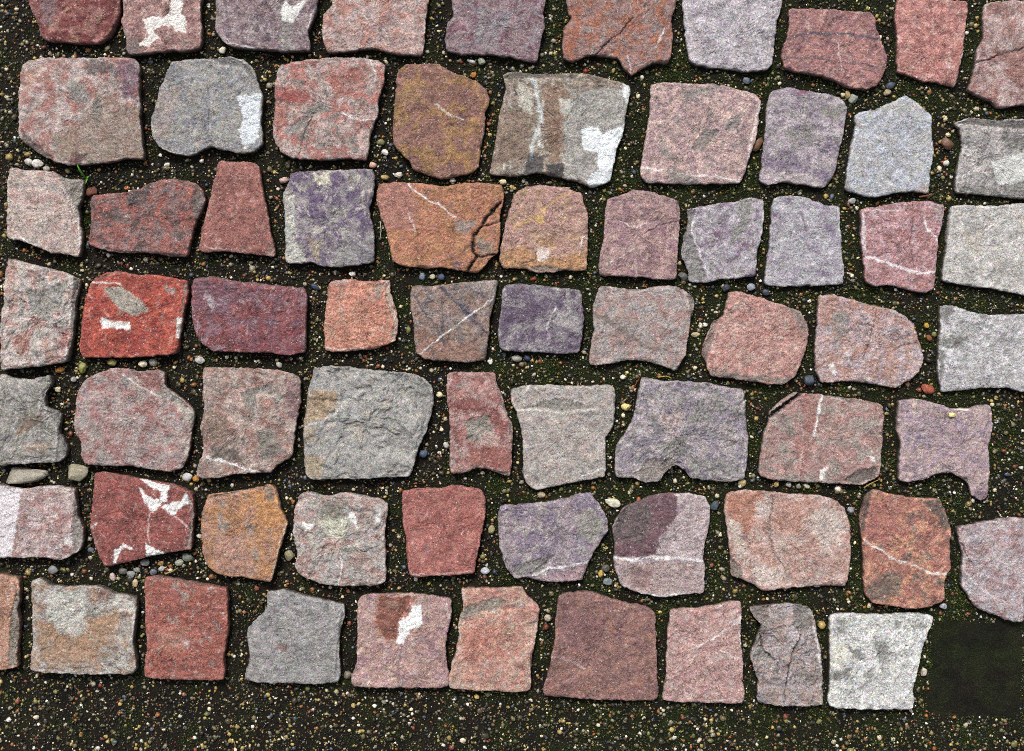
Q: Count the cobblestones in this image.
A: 69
